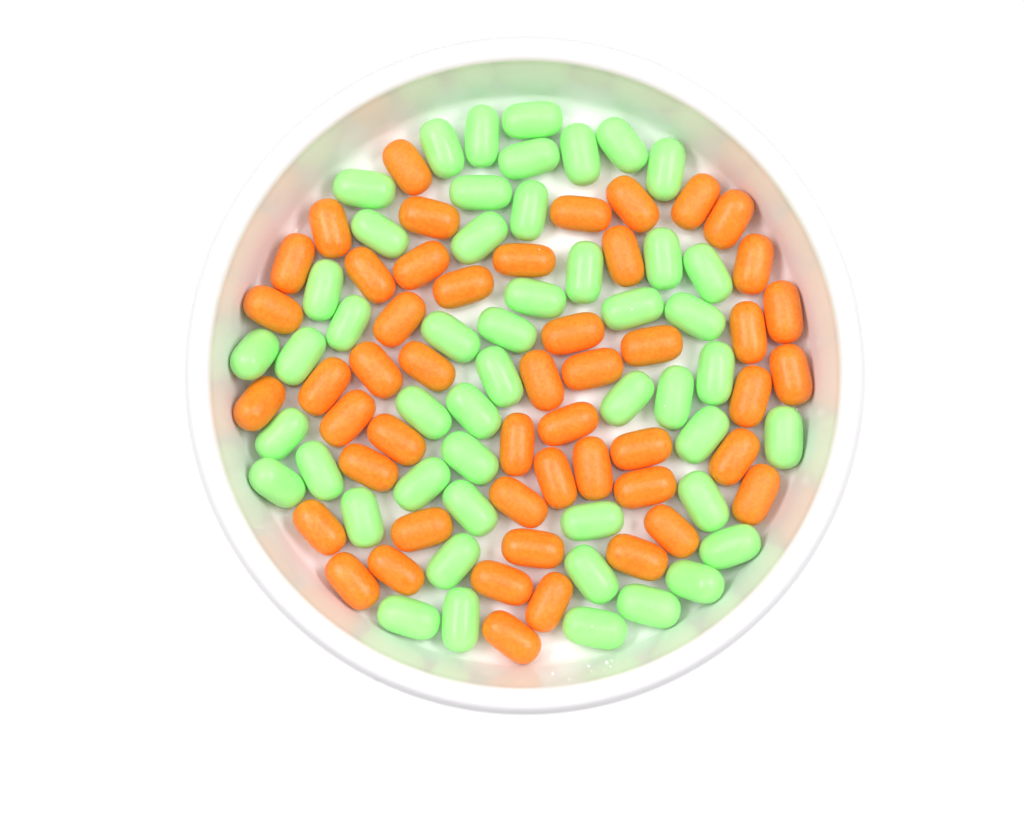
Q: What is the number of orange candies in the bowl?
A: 50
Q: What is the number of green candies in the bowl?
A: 49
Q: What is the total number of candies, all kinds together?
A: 99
